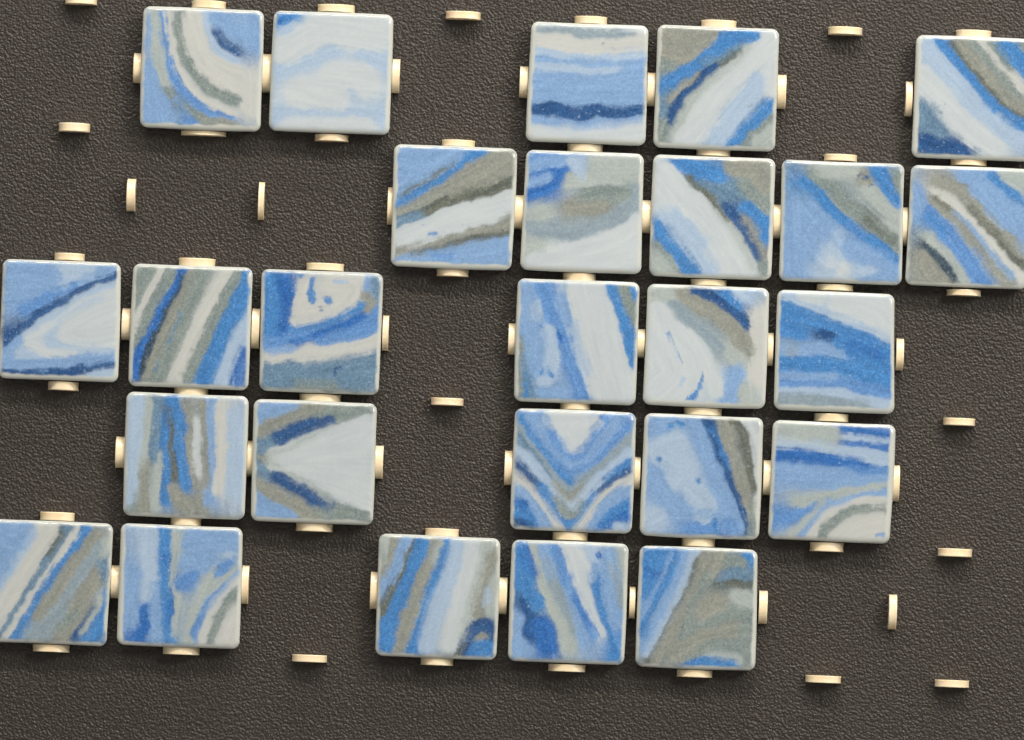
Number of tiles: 26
